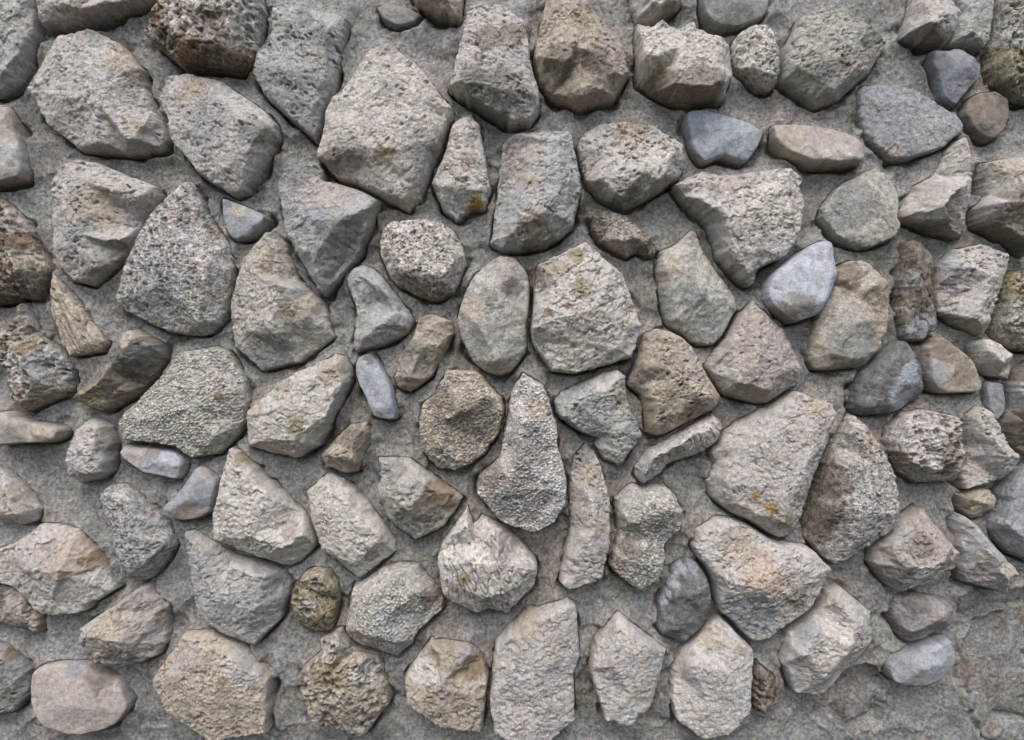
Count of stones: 108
